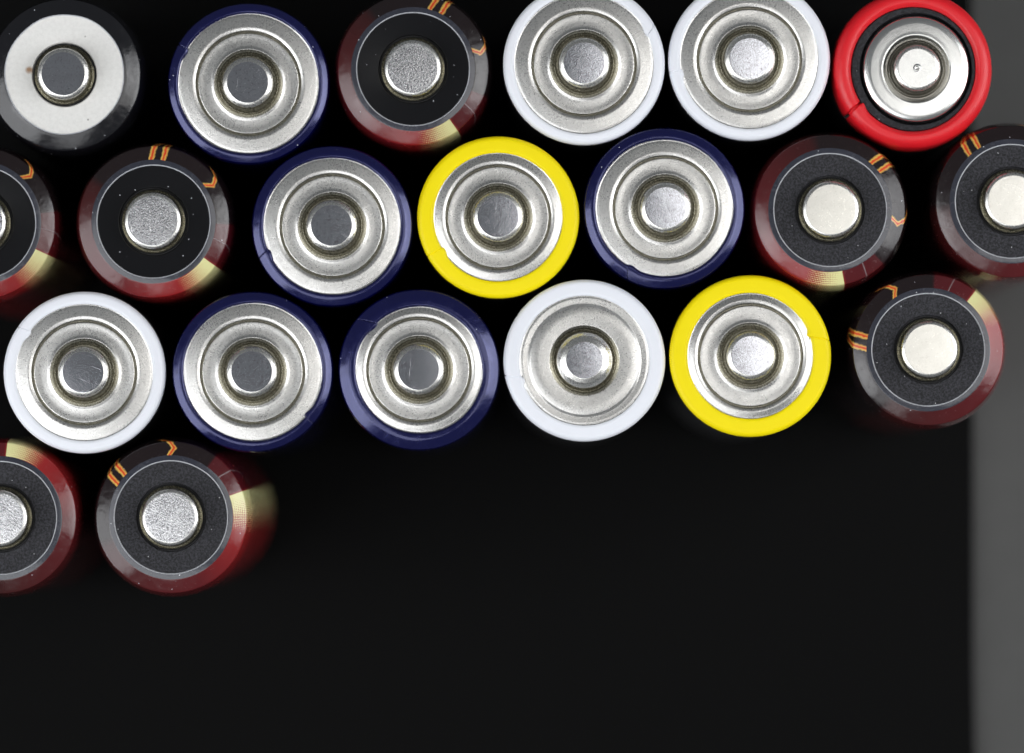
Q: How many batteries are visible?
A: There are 21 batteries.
